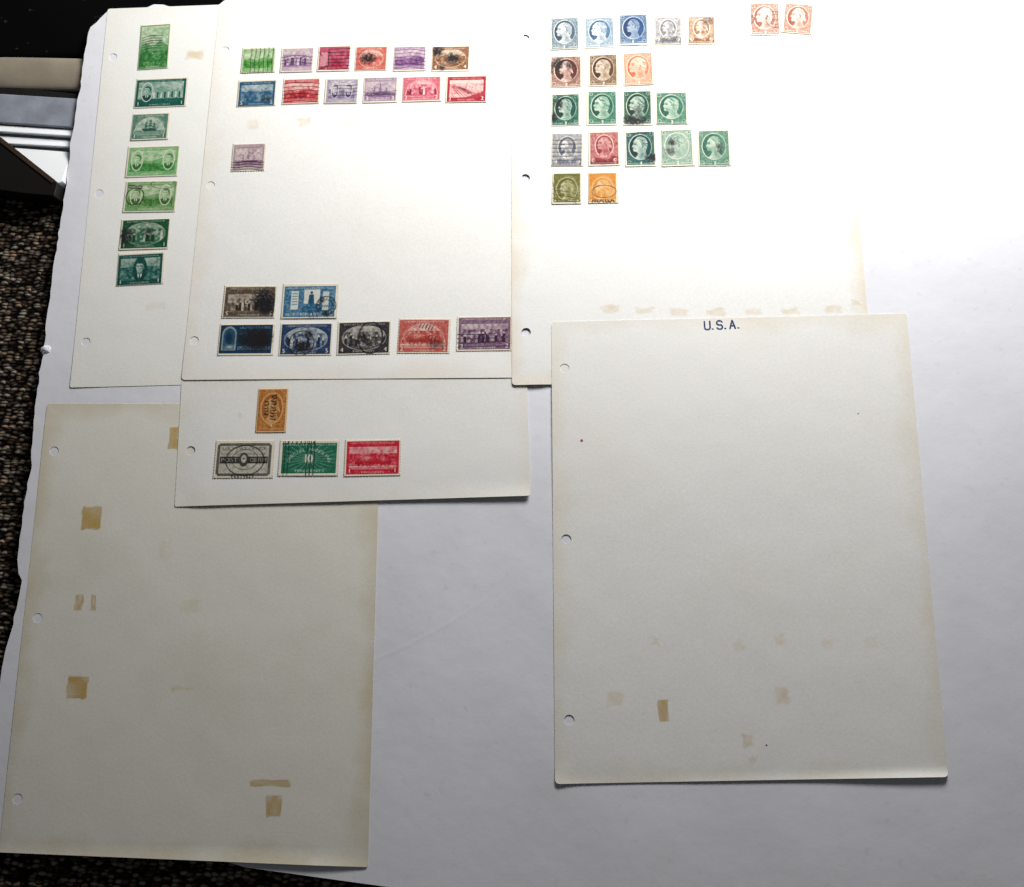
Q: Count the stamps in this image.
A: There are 52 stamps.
